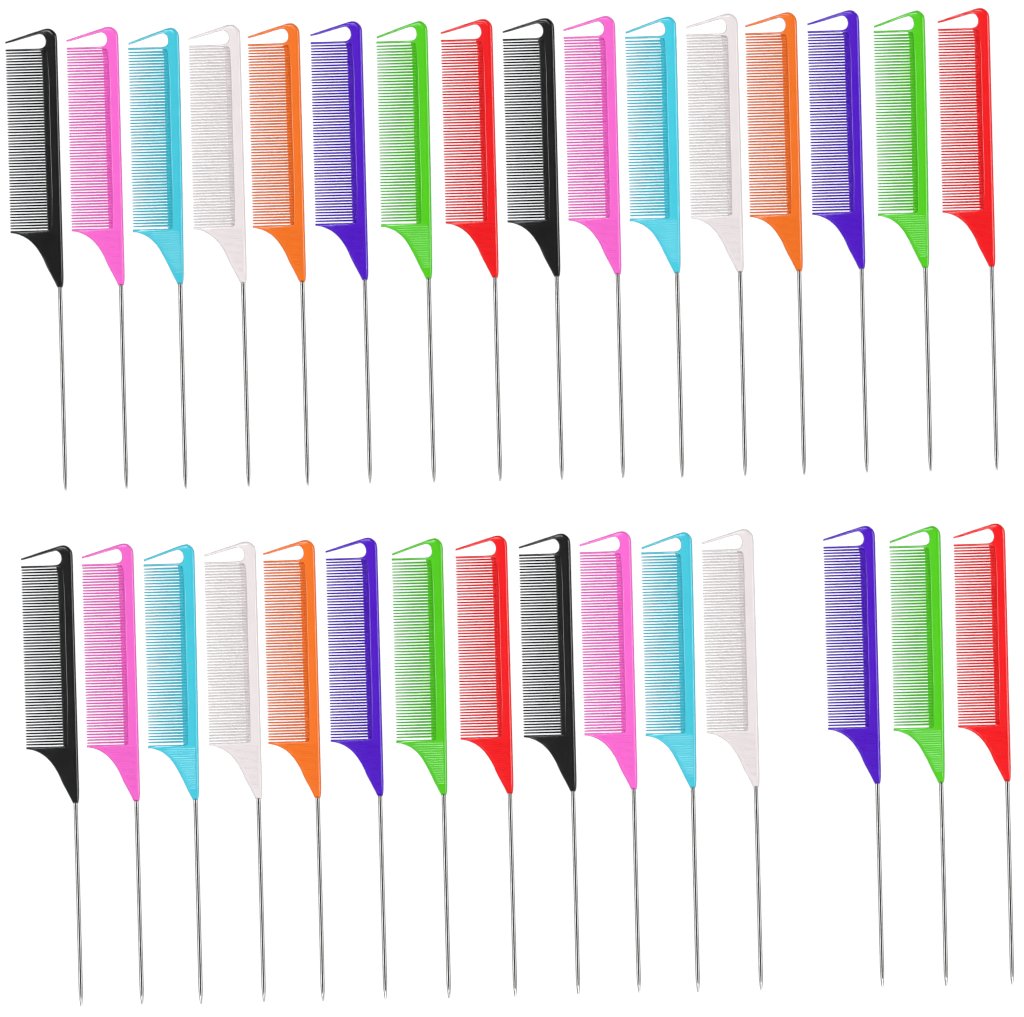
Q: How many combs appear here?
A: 31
